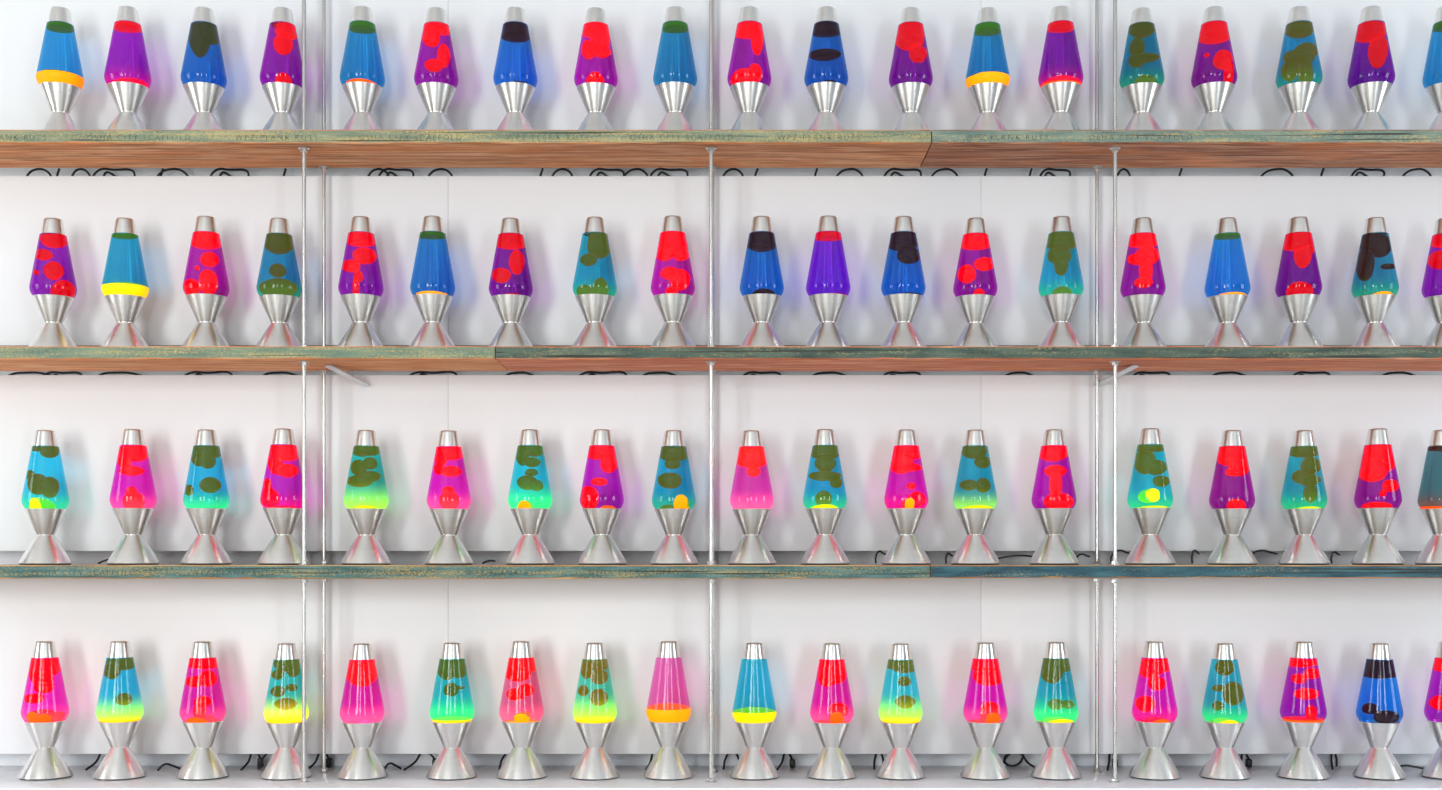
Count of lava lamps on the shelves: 76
